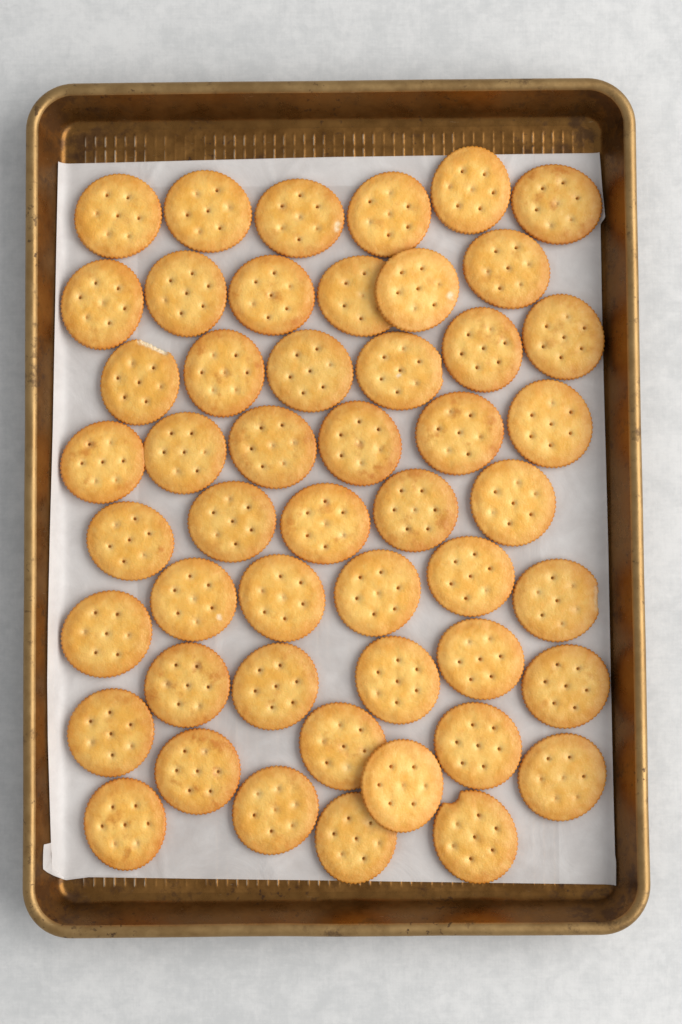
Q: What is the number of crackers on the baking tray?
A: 50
